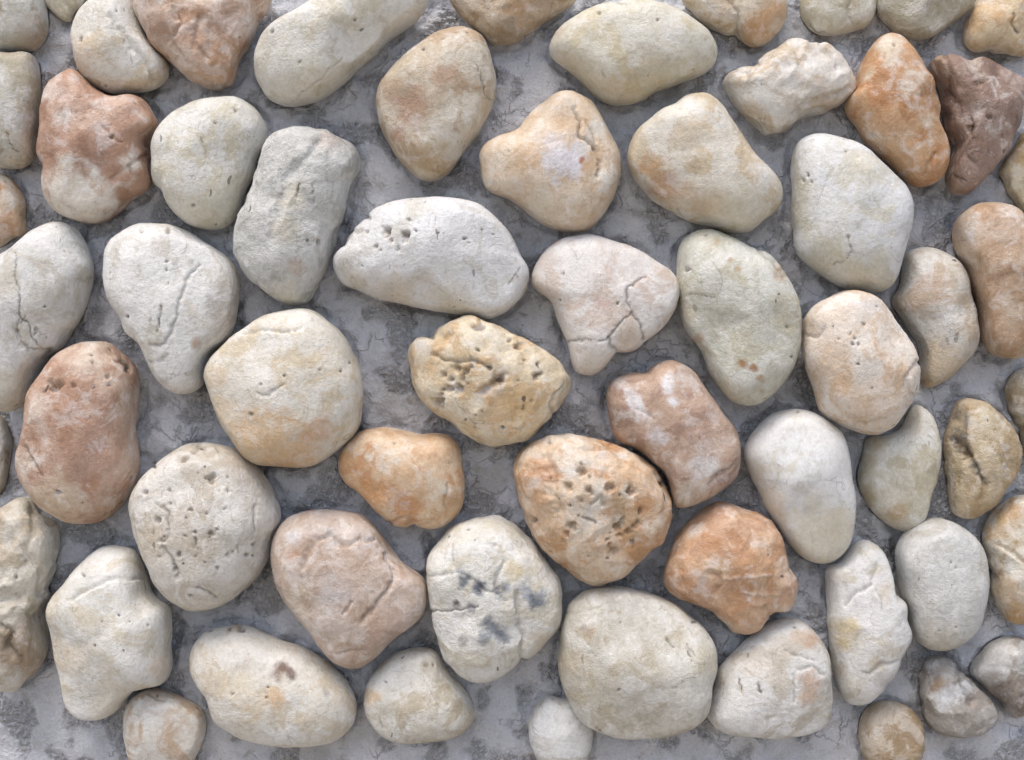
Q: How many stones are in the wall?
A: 61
